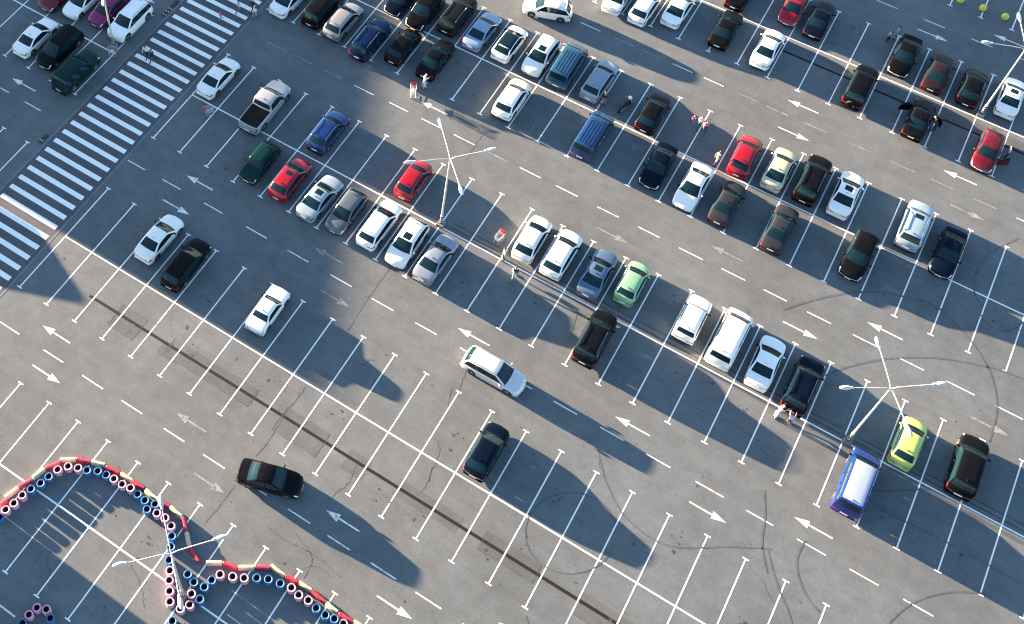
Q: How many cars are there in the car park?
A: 80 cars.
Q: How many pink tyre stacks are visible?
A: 29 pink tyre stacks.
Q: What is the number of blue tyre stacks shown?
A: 28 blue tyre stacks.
